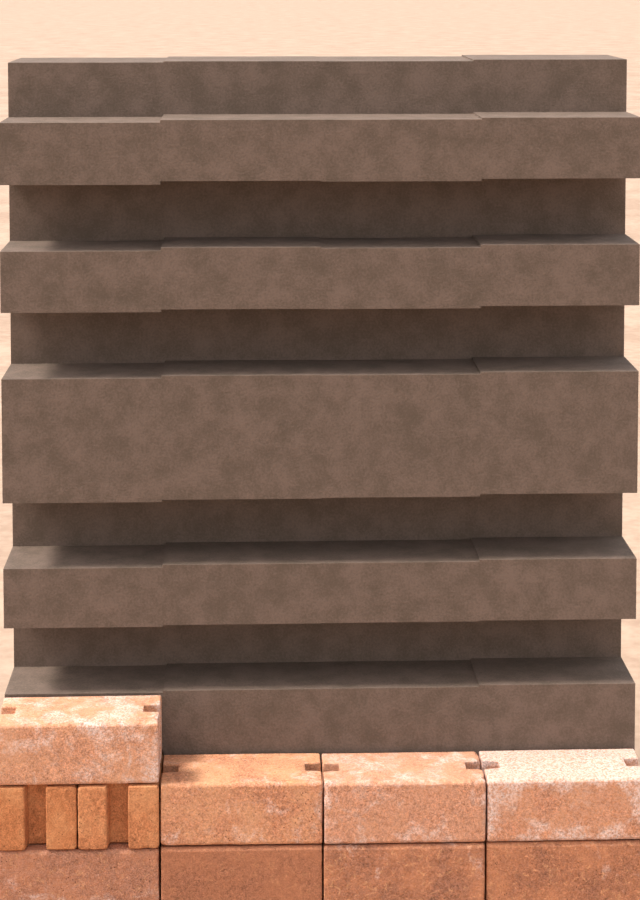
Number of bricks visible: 10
